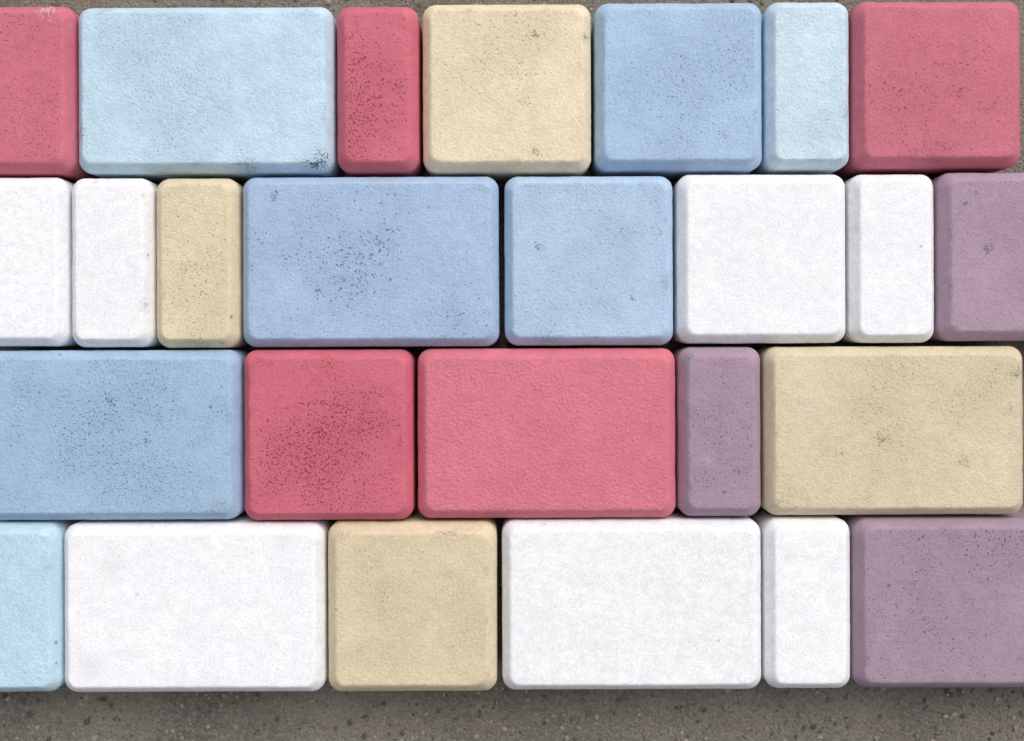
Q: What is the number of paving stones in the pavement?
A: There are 26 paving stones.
